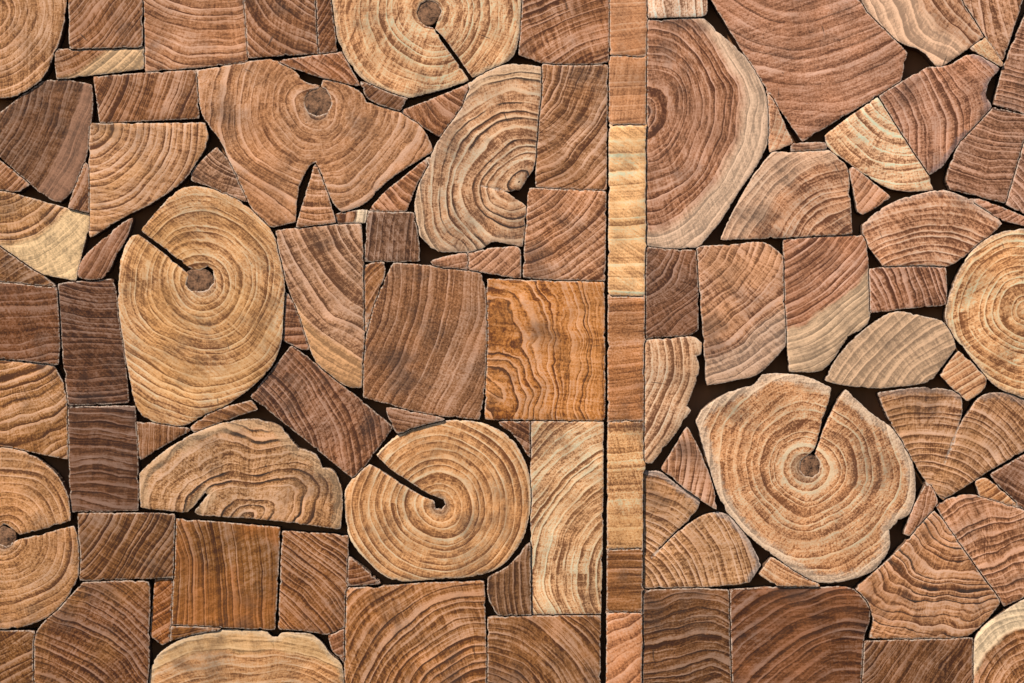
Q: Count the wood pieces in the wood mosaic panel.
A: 108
